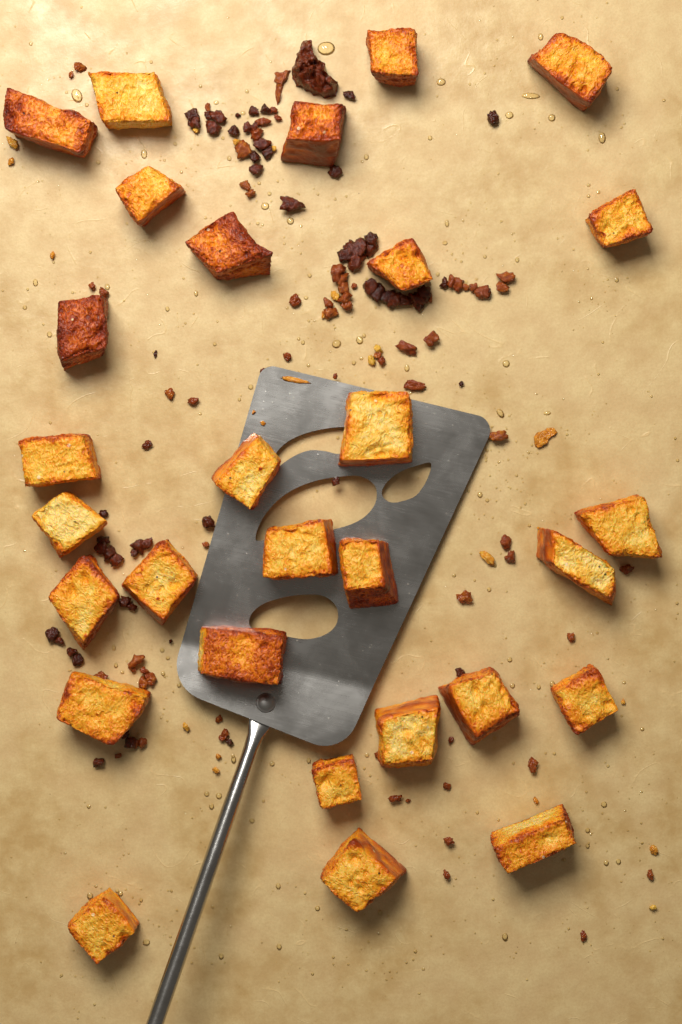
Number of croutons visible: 29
